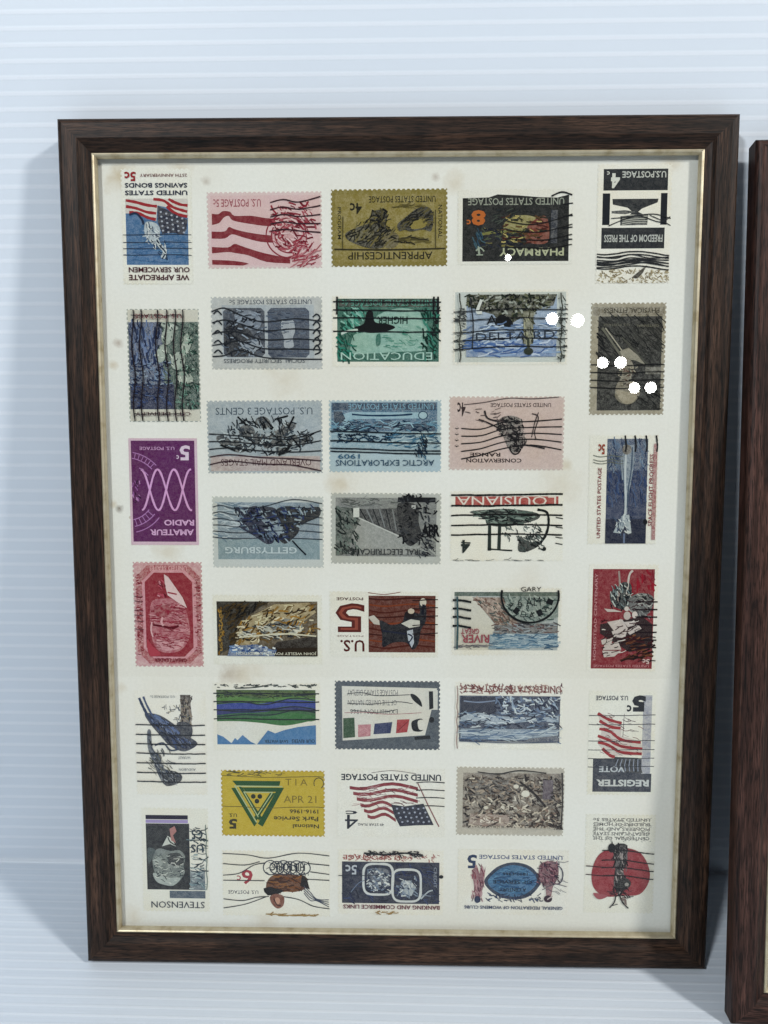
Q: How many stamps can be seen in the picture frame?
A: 36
